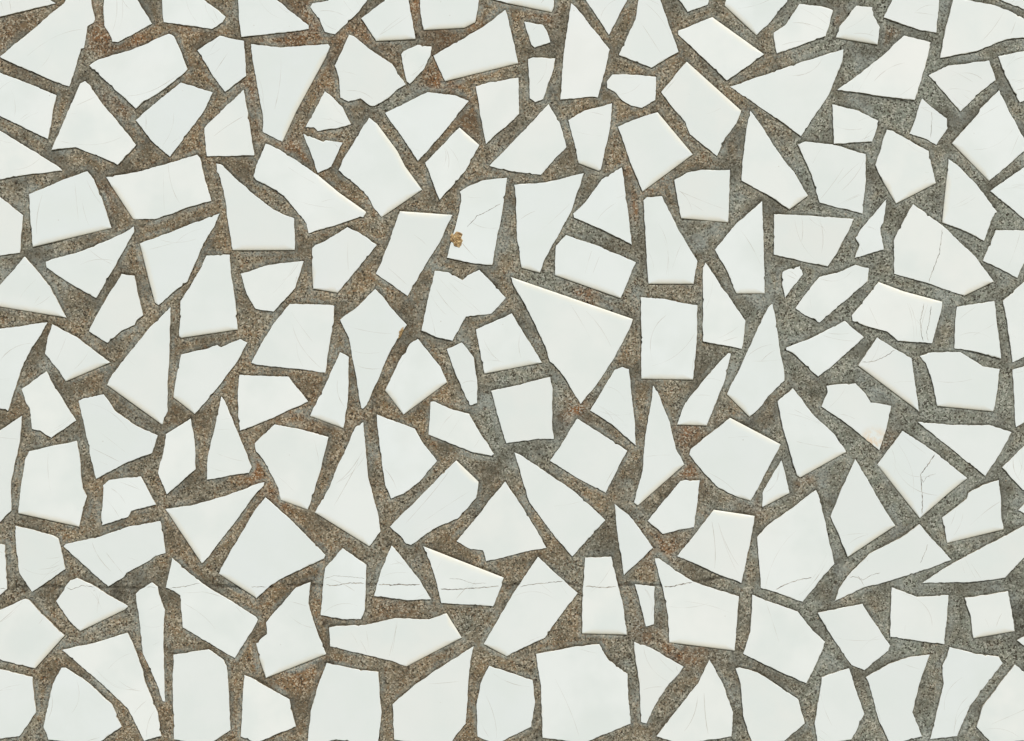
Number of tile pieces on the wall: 179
